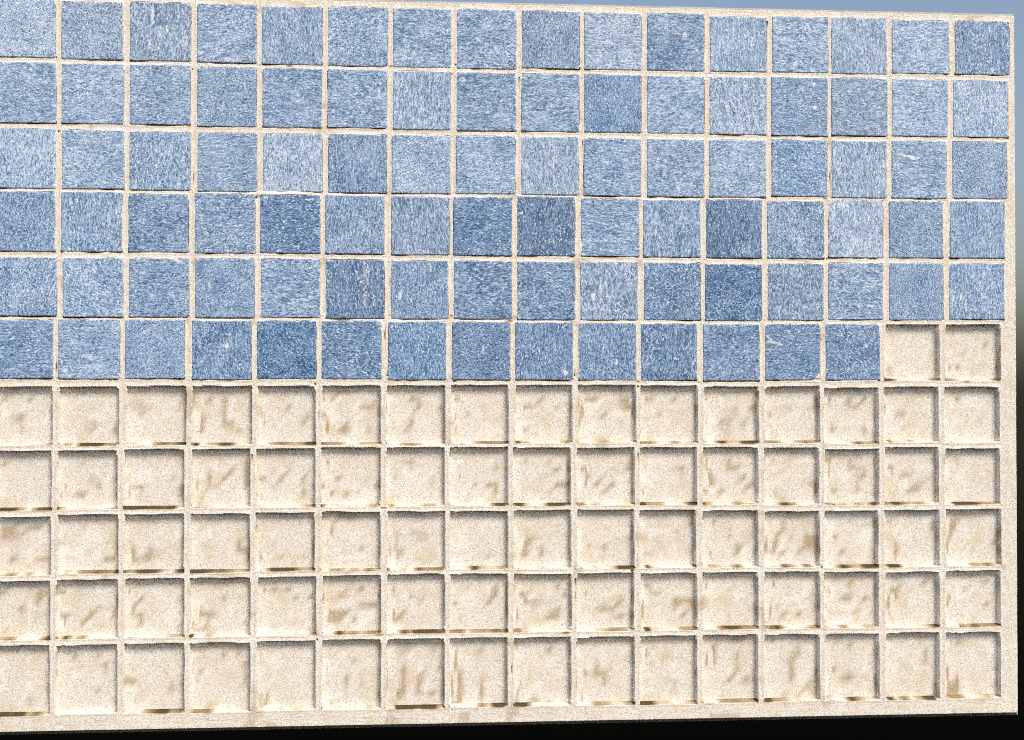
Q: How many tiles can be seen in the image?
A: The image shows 94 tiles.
